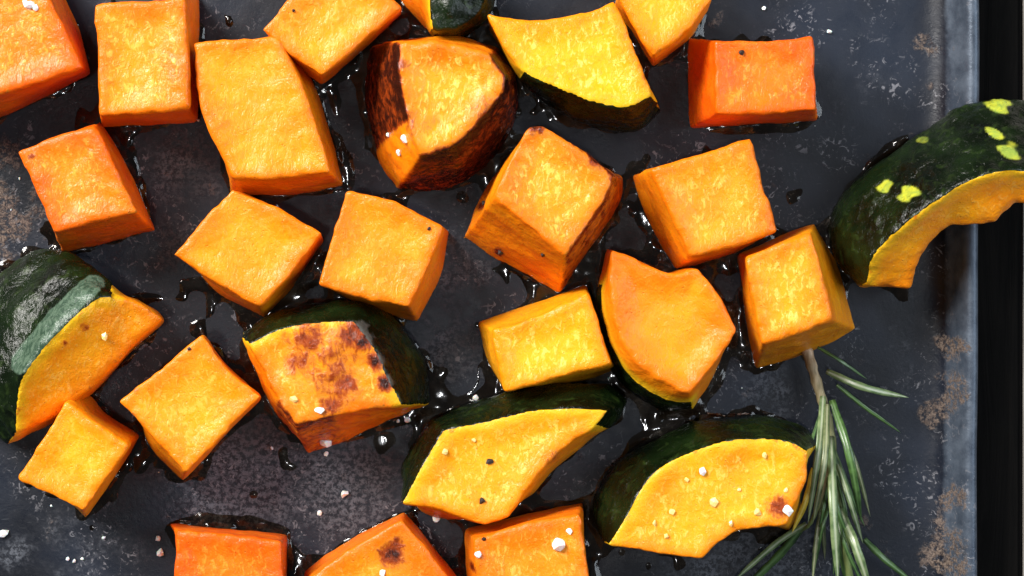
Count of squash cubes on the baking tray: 19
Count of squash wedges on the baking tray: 8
